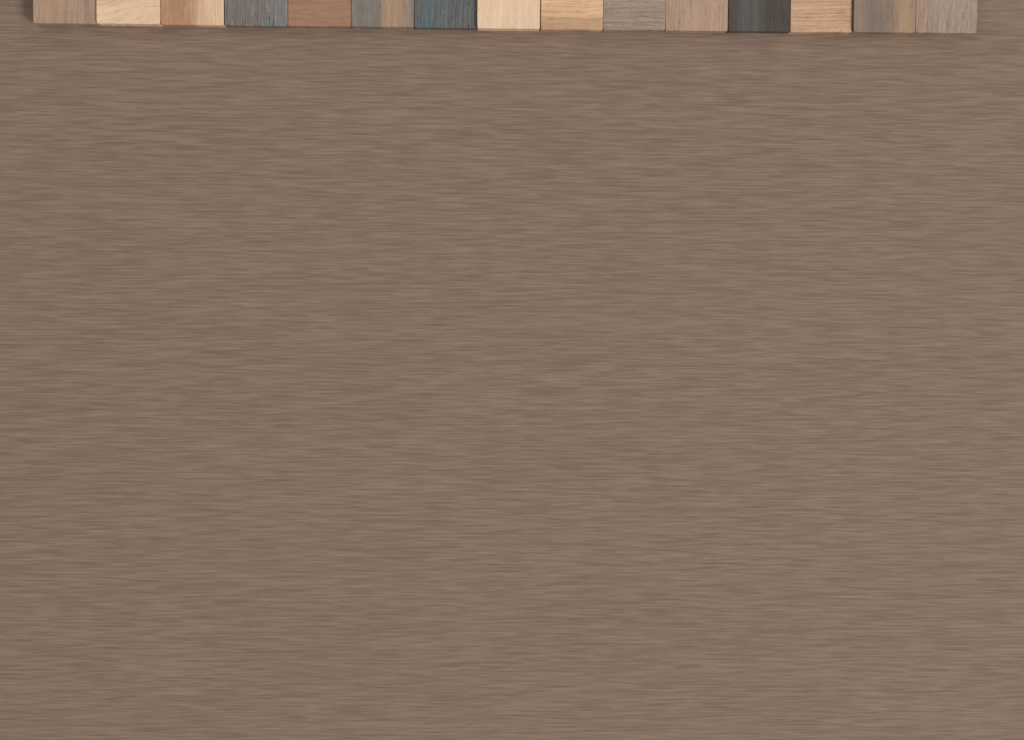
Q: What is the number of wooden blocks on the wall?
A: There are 15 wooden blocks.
